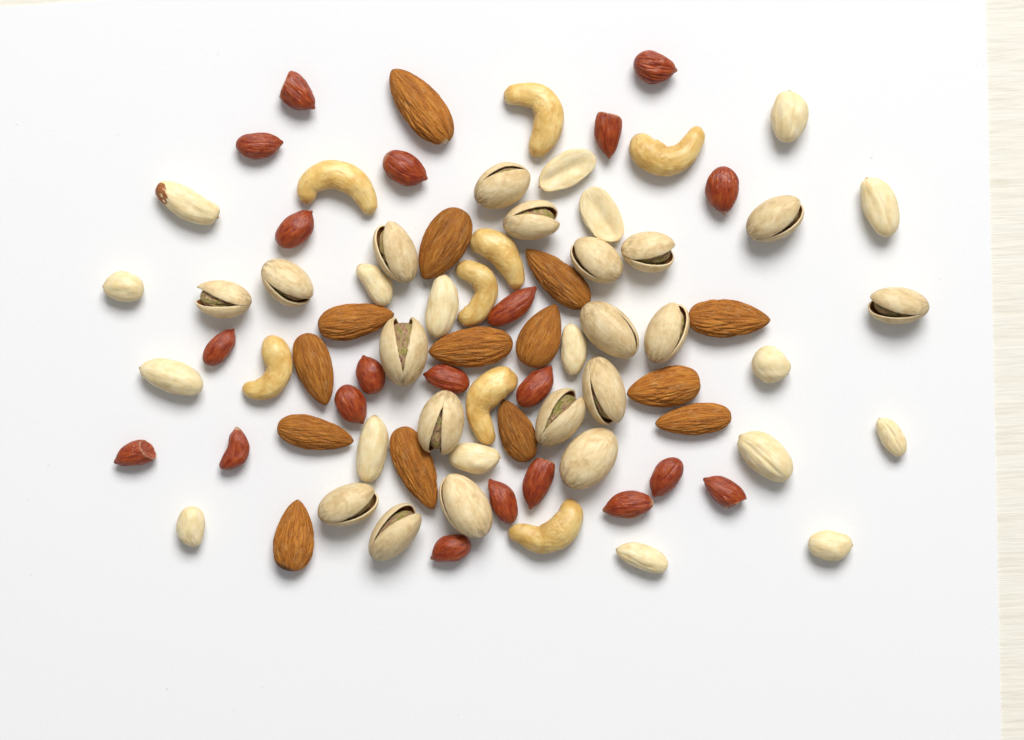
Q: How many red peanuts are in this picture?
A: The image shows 21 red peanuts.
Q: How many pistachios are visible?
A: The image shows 19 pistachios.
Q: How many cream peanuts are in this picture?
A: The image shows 18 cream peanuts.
